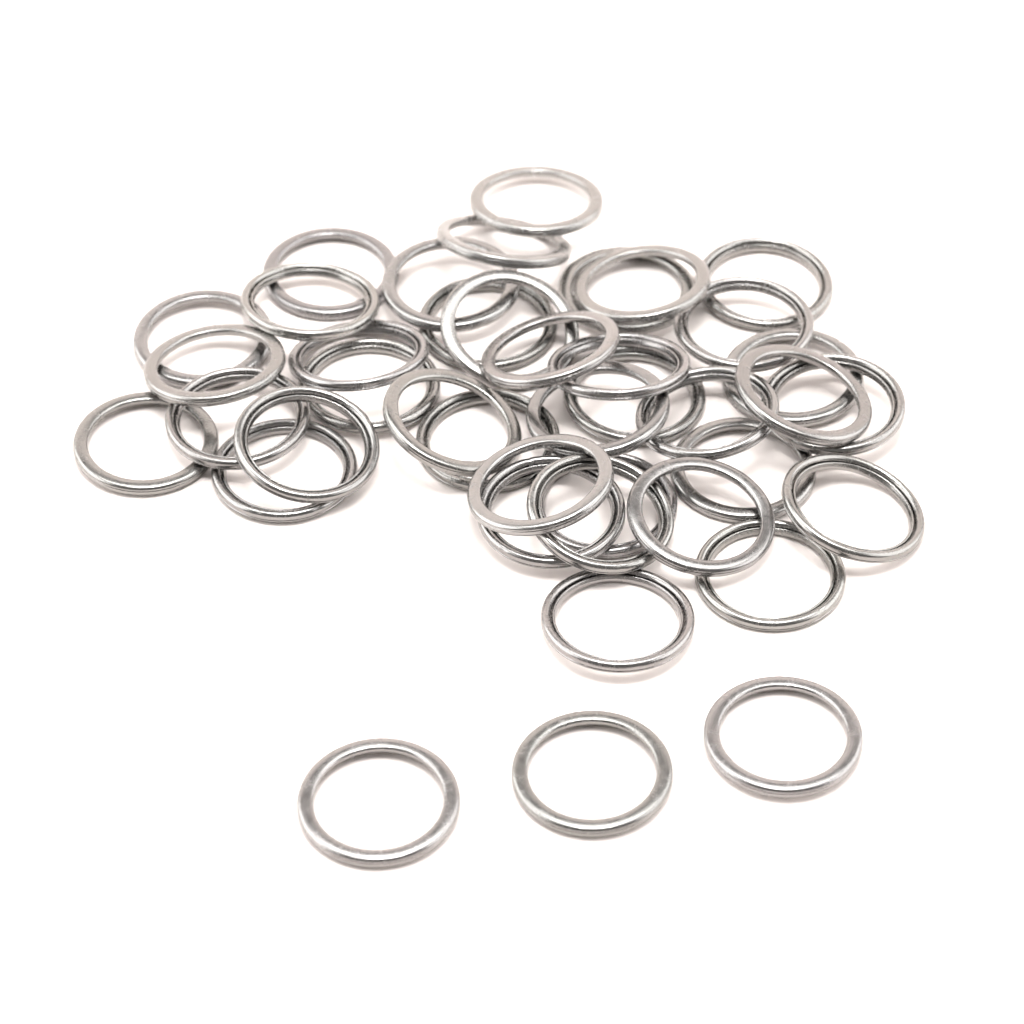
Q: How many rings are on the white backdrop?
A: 41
